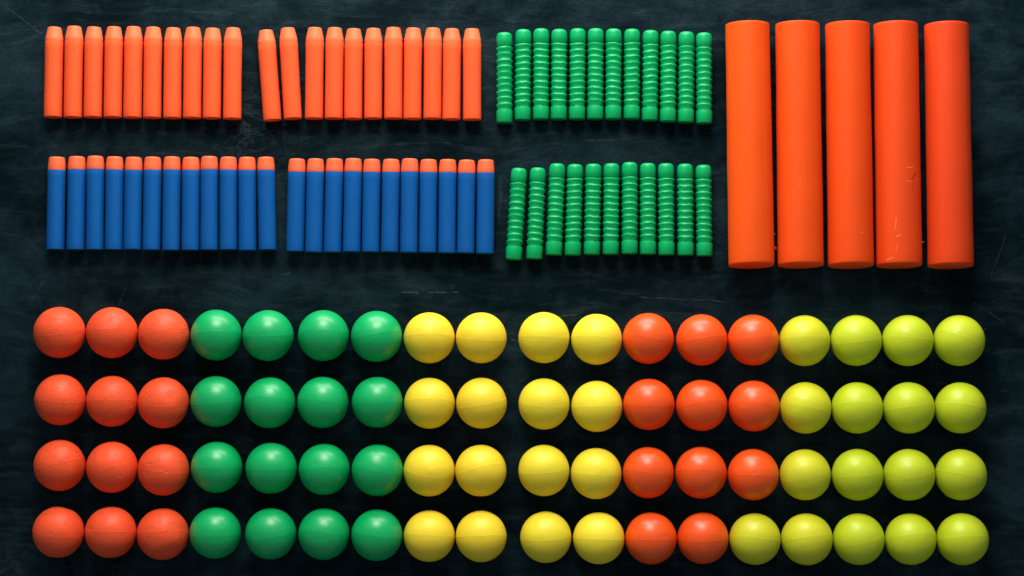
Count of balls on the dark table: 72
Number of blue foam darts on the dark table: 23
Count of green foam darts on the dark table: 23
